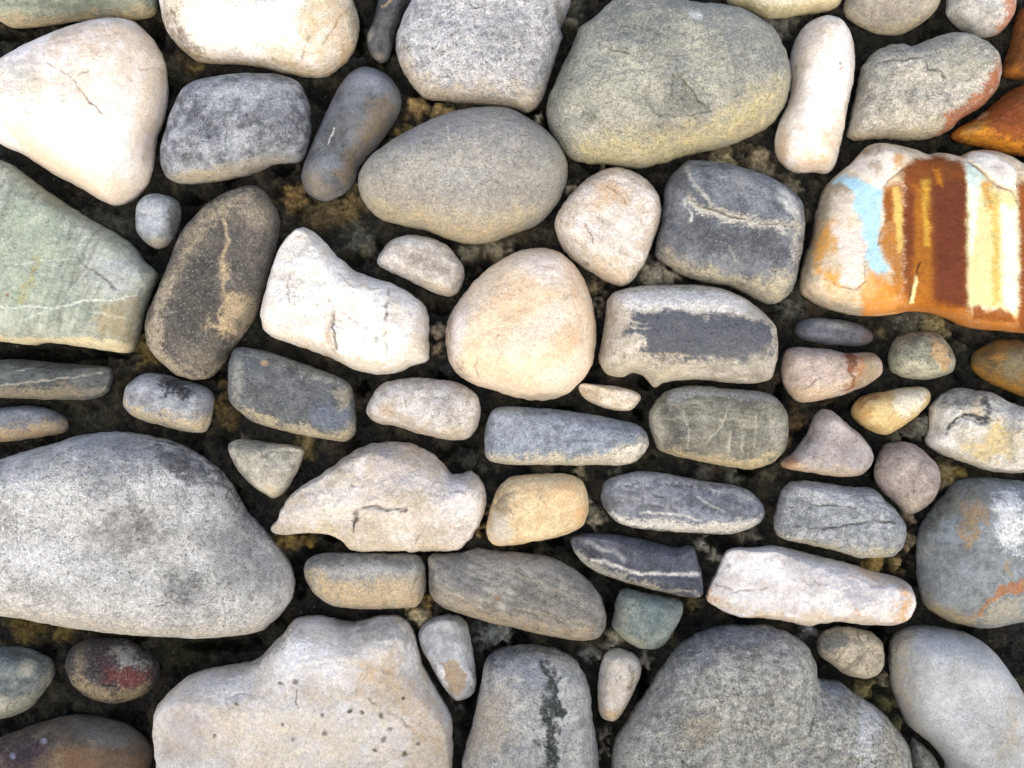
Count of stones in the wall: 65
